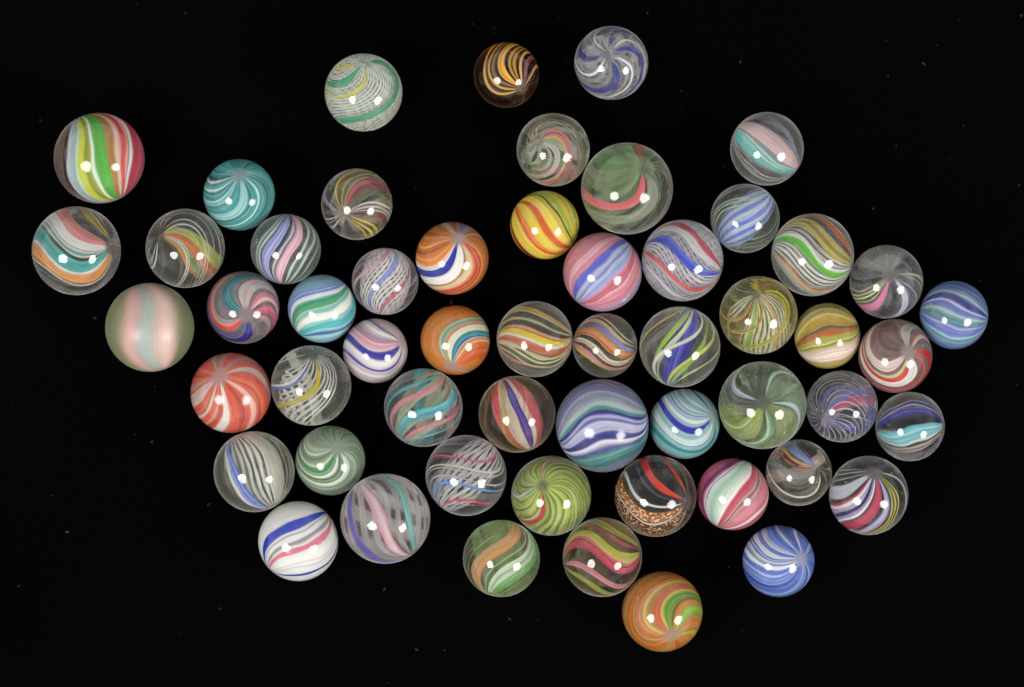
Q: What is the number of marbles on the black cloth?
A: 55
